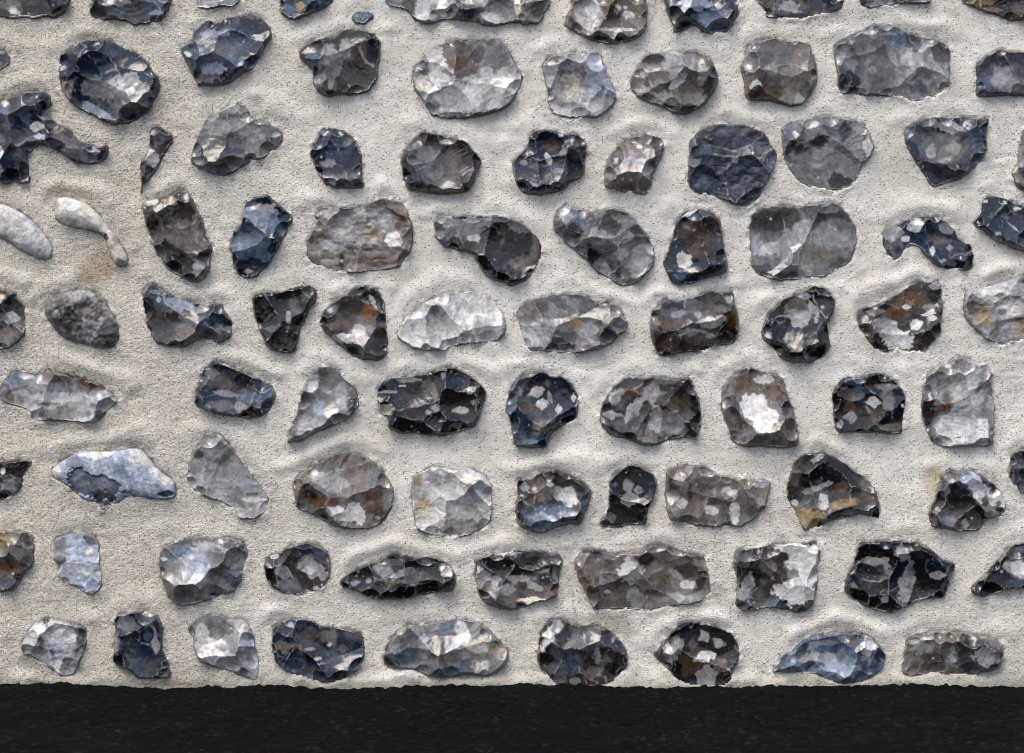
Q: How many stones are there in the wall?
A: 93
